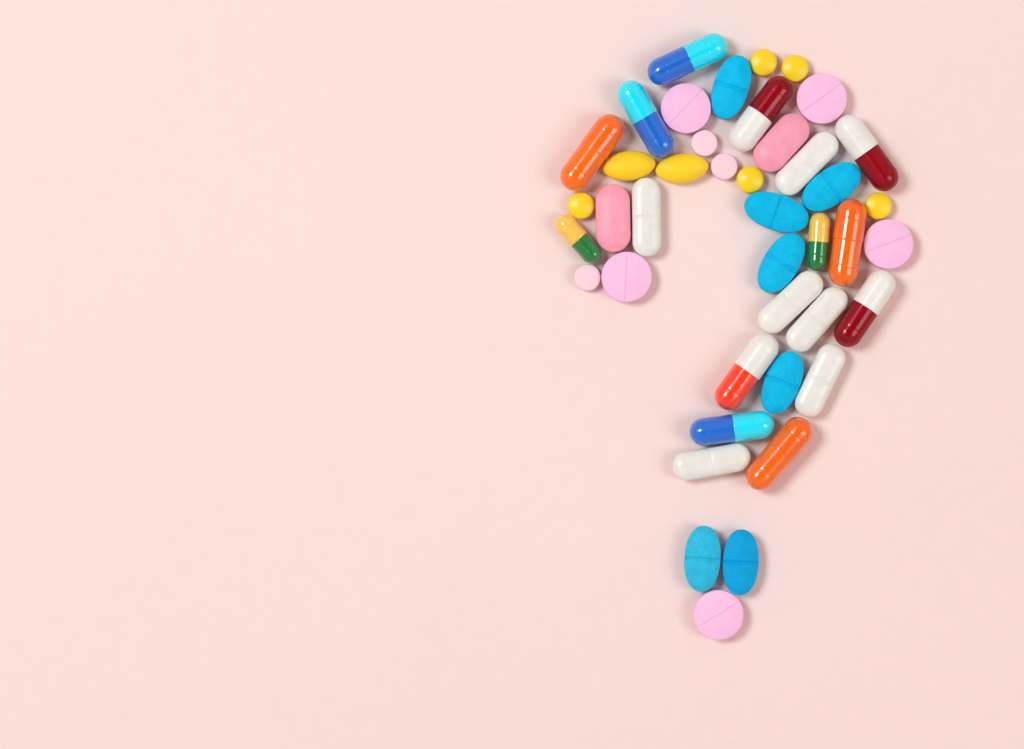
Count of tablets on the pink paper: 30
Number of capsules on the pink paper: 12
